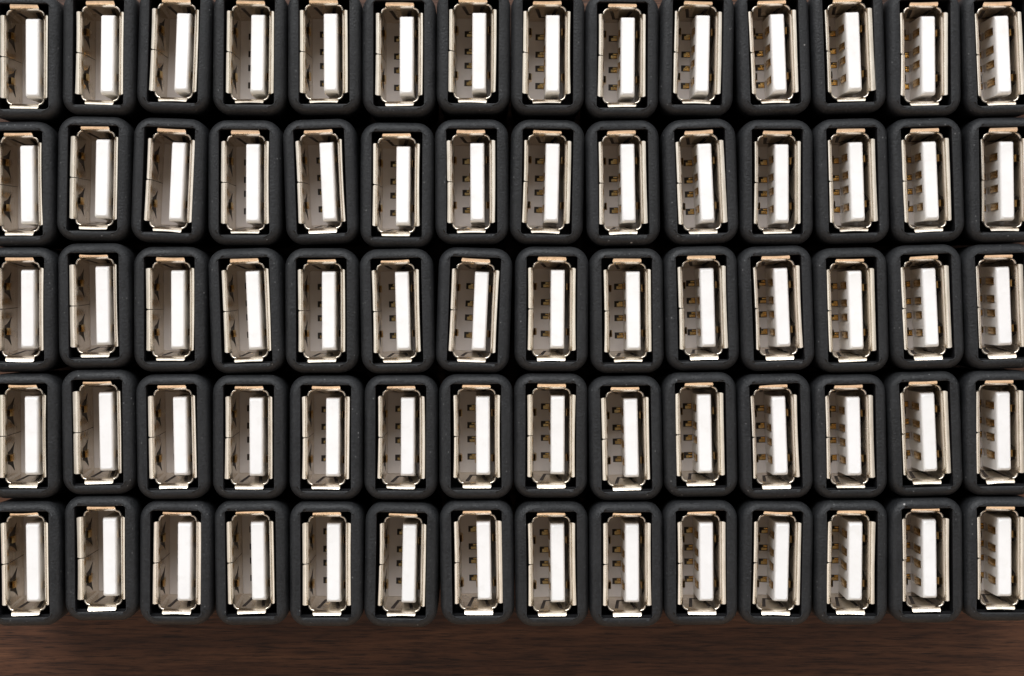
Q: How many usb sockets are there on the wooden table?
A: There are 70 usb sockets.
